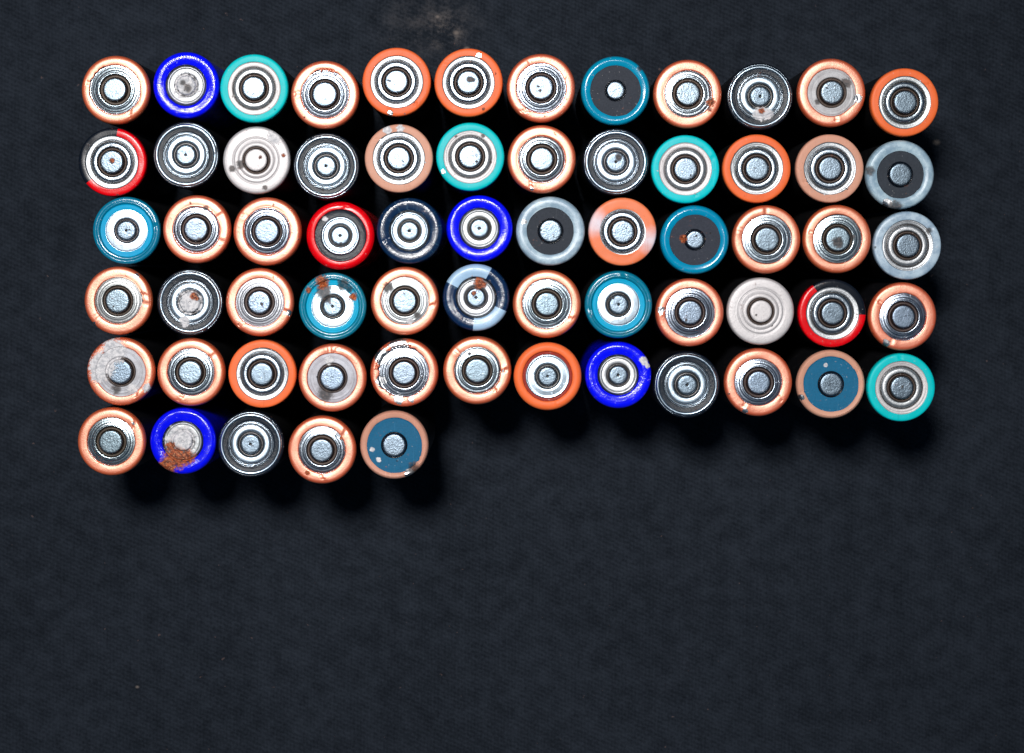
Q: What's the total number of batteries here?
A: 65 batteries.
